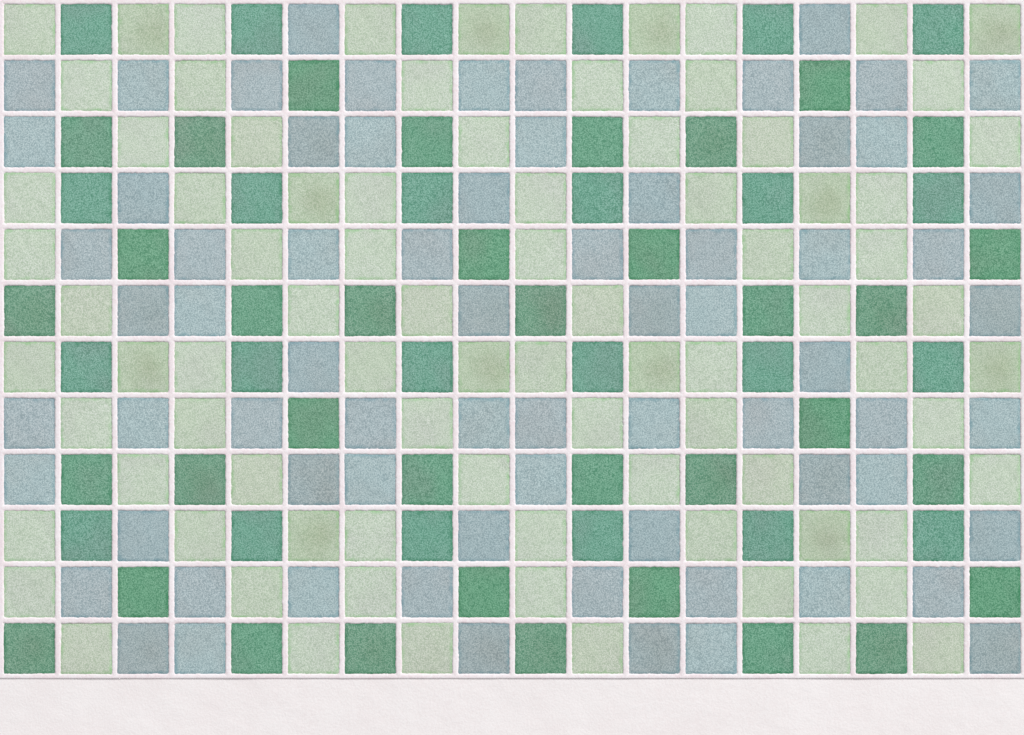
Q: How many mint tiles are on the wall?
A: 84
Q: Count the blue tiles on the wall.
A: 72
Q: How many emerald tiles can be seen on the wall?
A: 60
